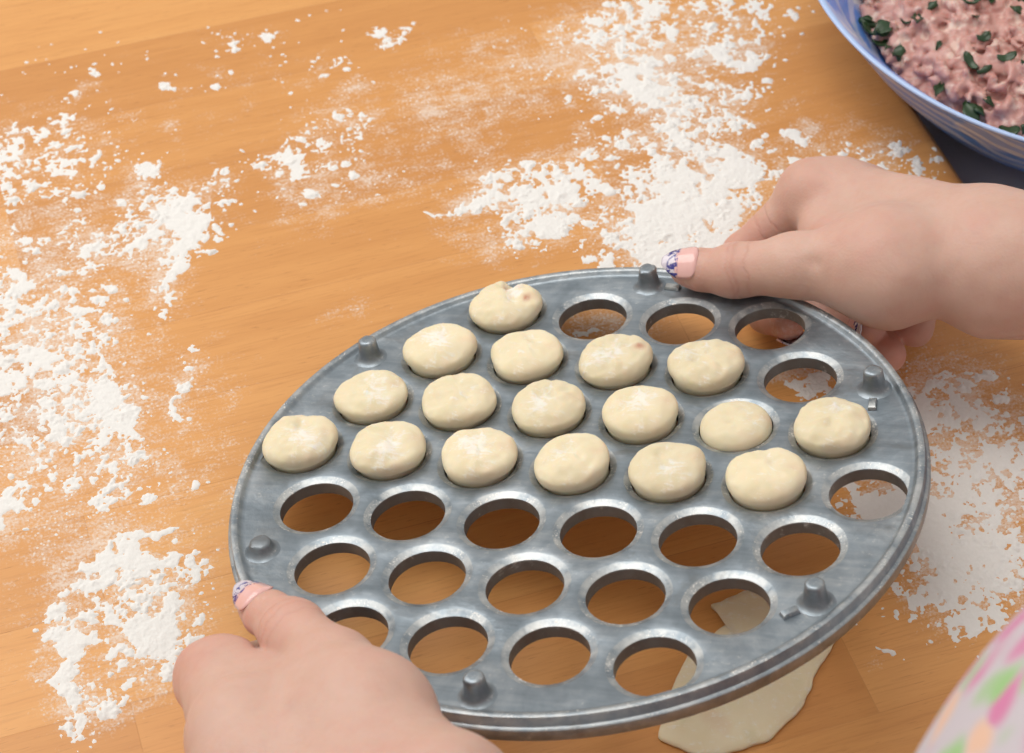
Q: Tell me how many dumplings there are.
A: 17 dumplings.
